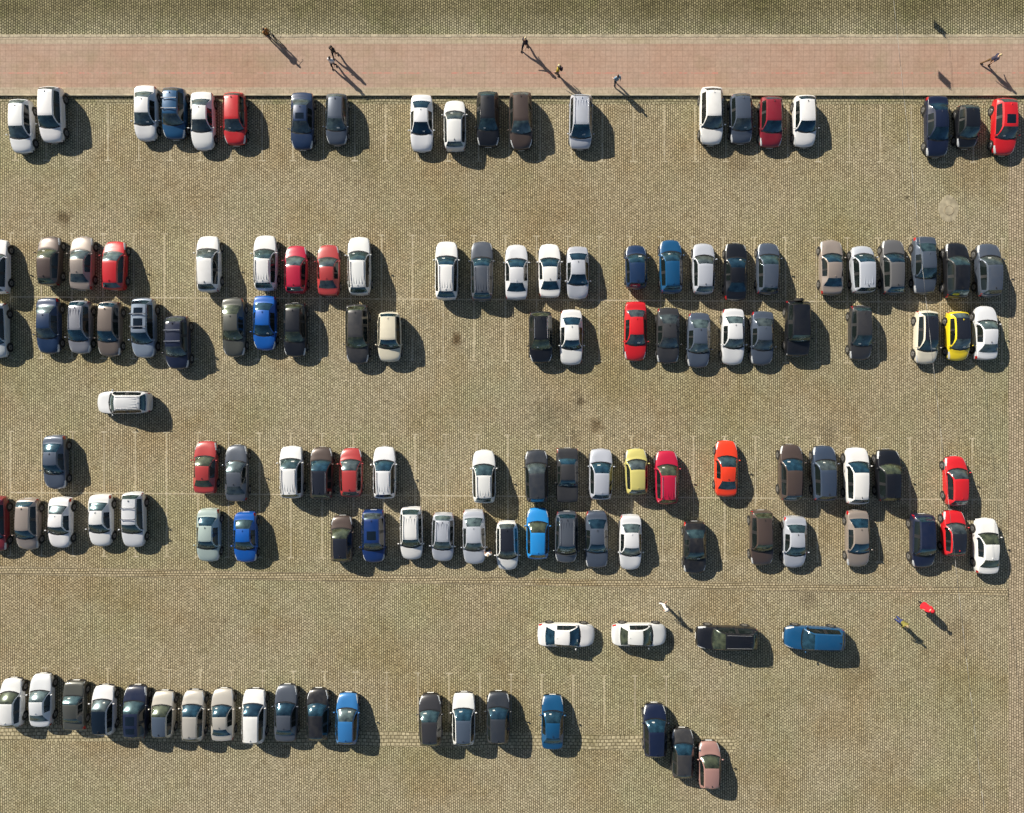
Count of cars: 135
